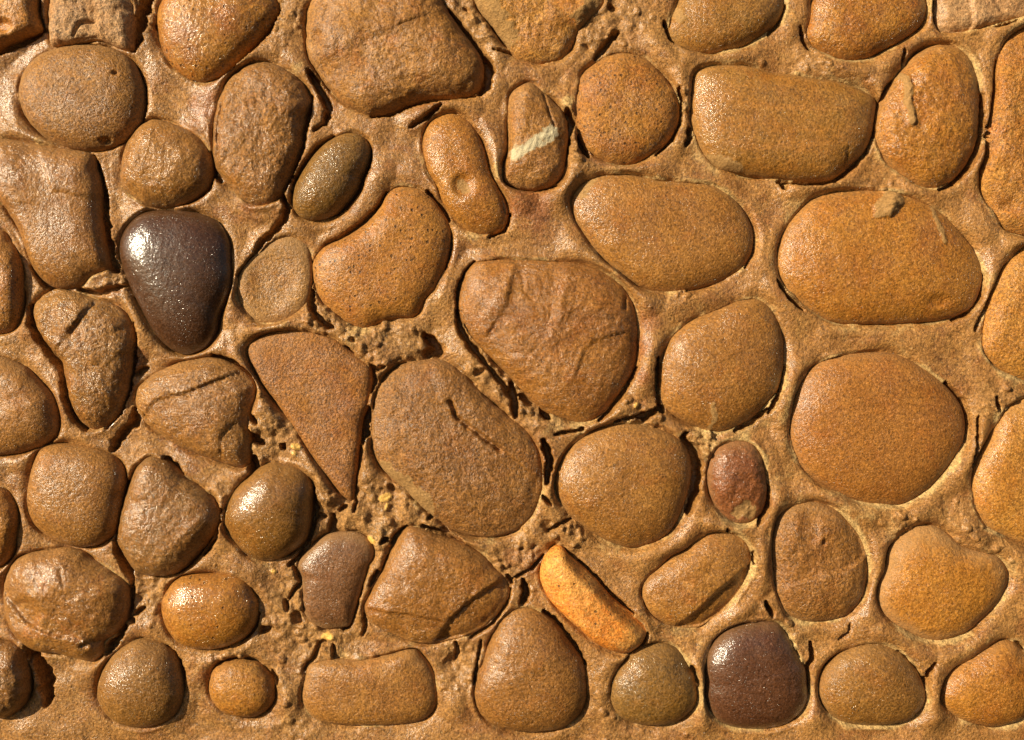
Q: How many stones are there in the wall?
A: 58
